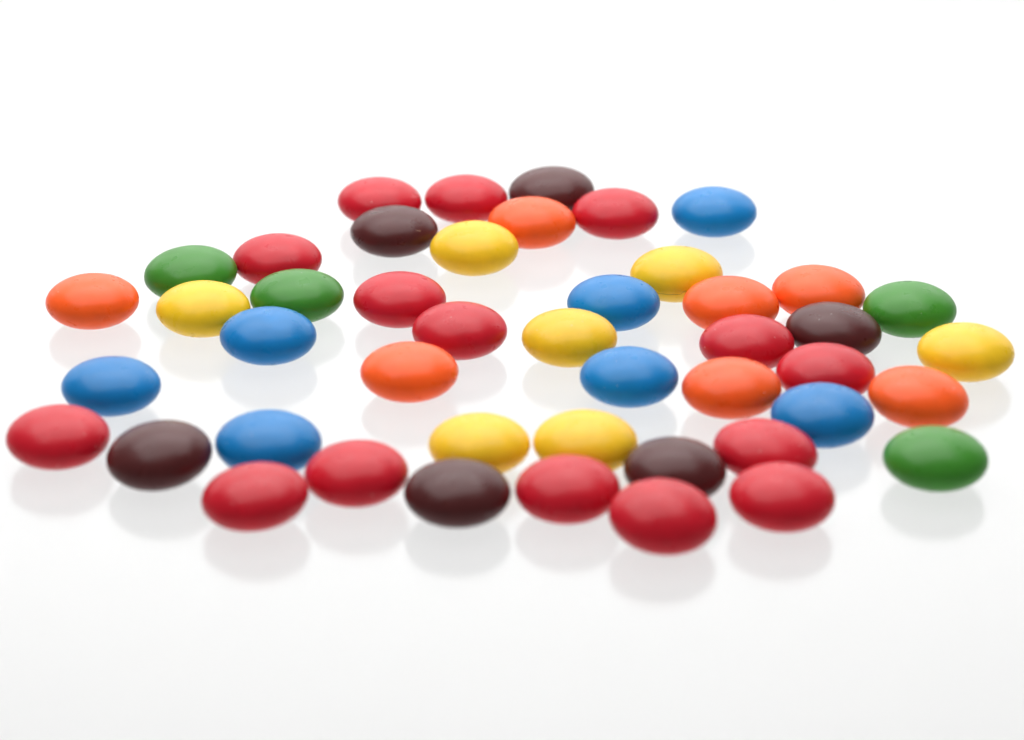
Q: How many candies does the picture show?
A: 46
